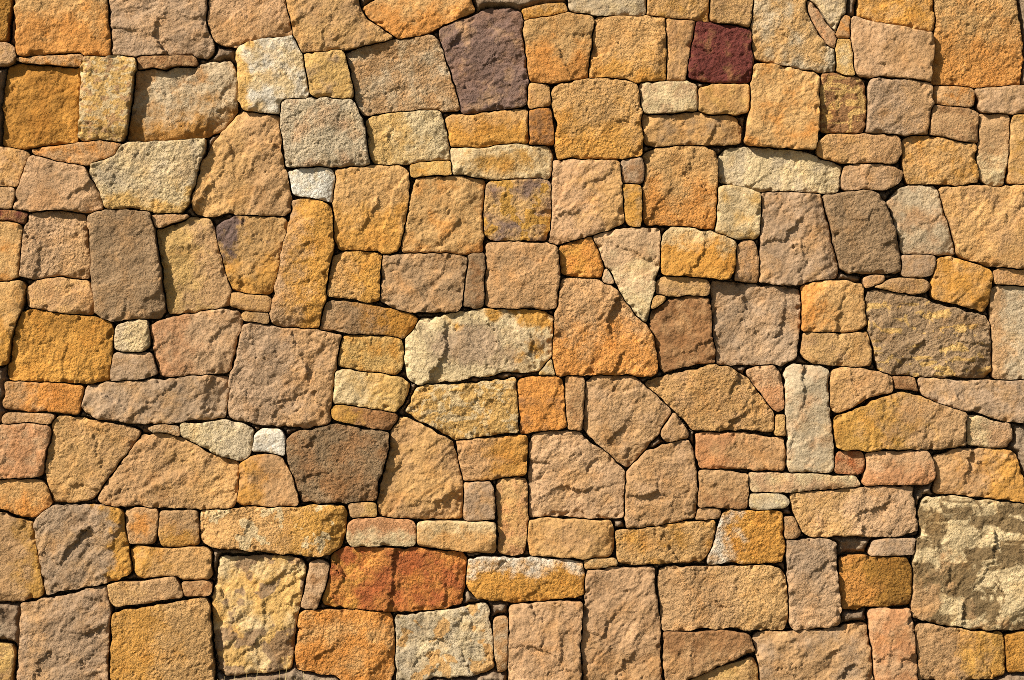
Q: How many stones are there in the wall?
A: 200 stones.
